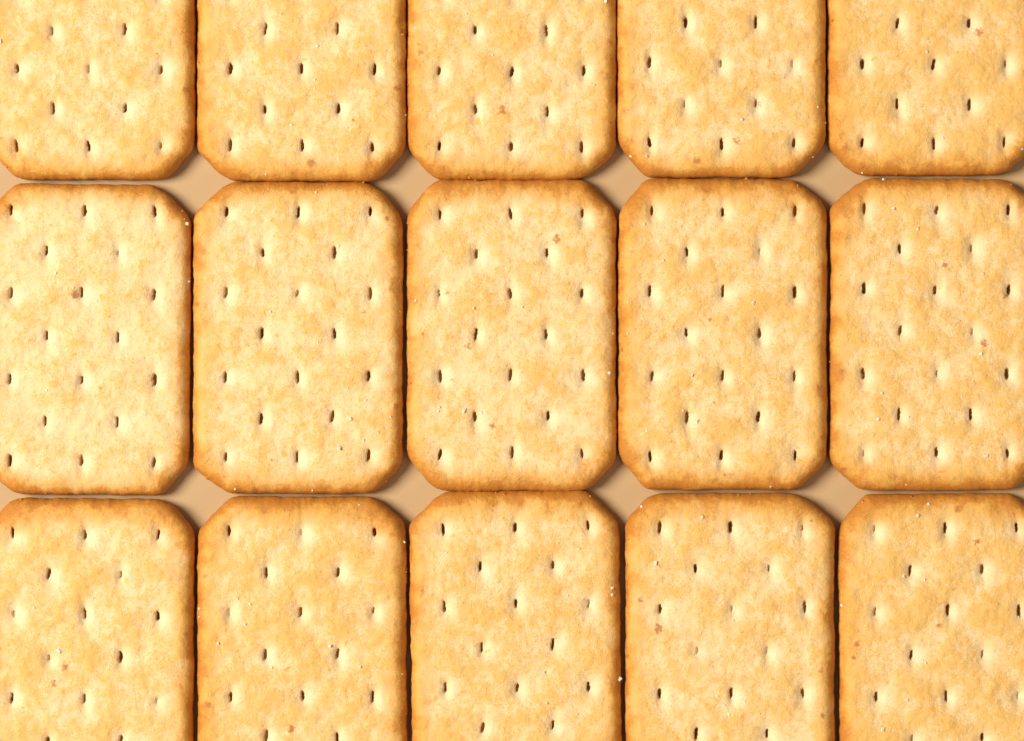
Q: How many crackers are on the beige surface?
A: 15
